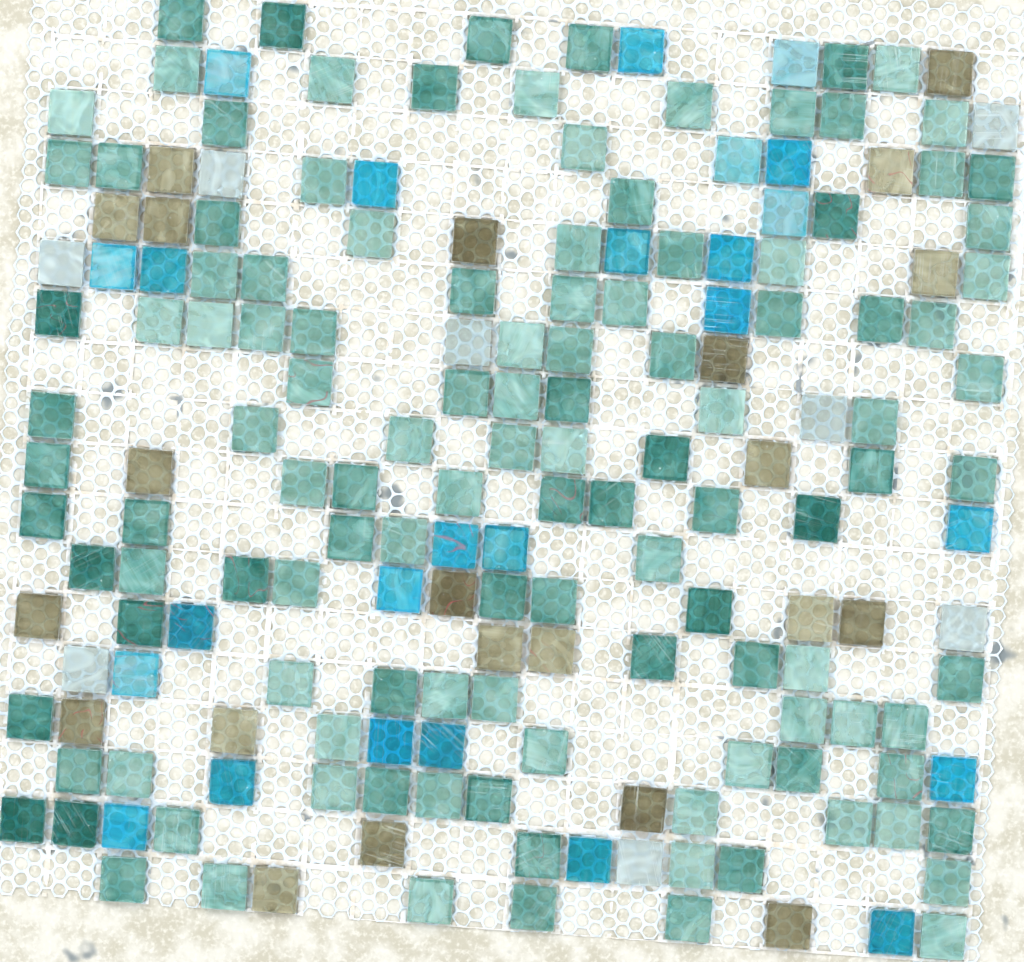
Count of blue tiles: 25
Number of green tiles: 123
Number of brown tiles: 22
